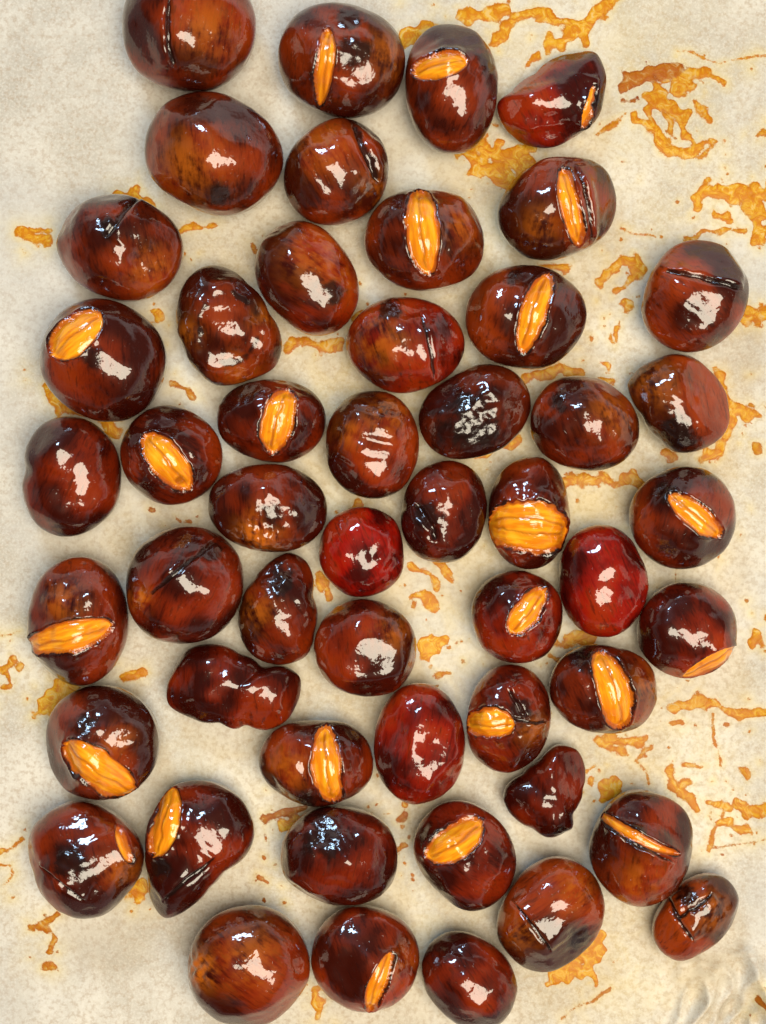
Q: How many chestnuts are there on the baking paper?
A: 51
